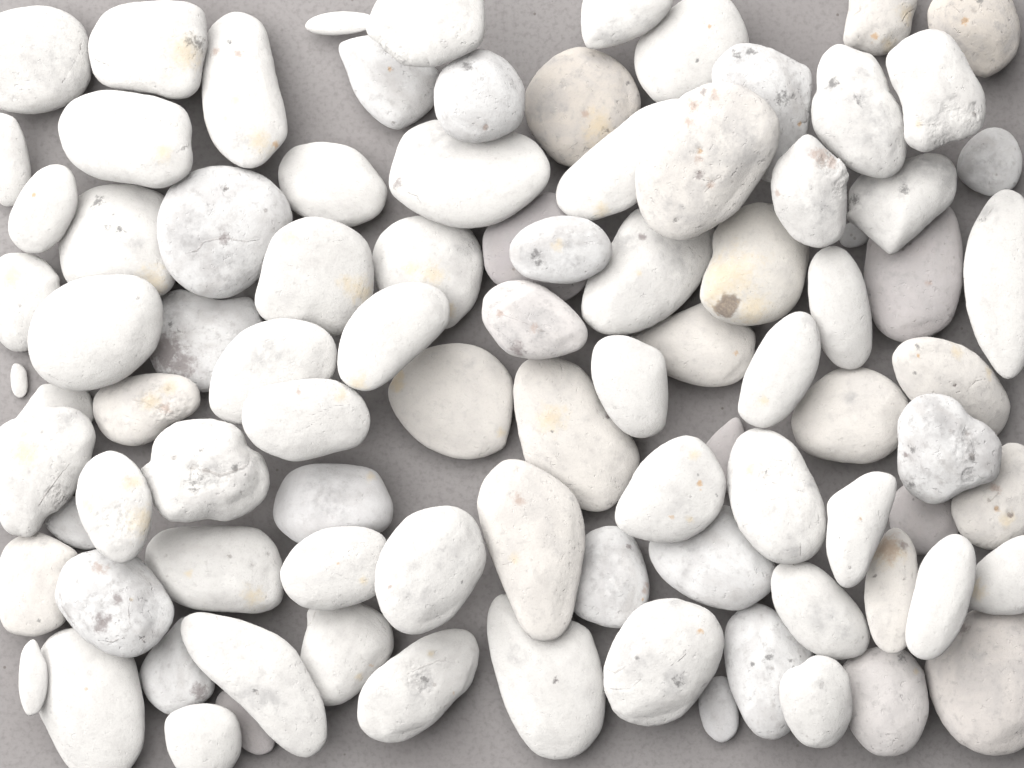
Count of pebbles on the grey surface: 93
